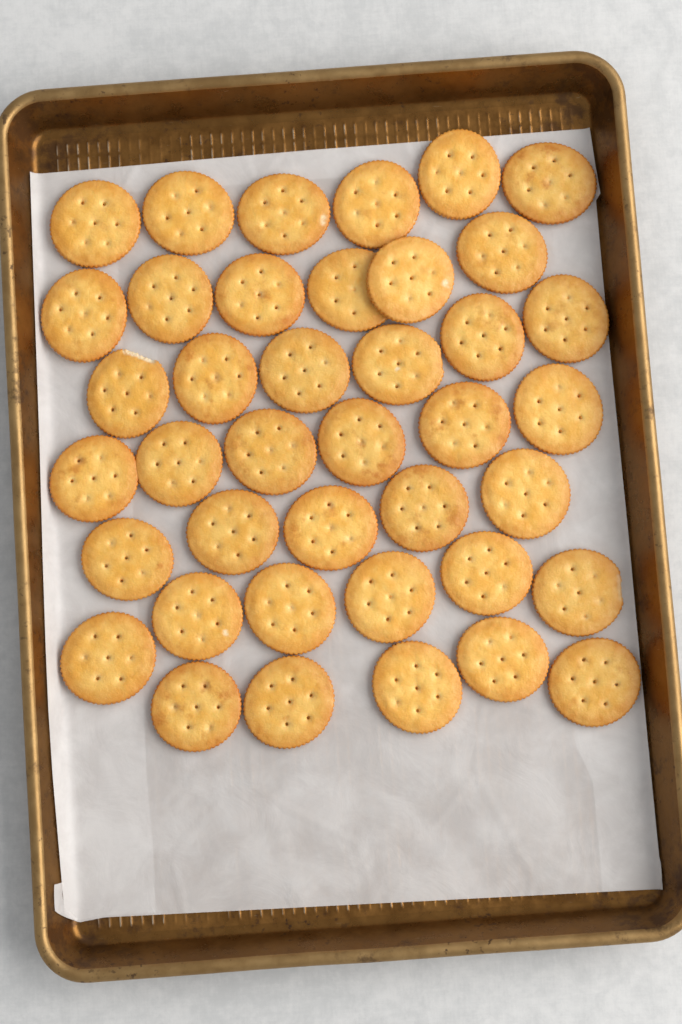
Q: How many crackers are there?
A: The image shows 40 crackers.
